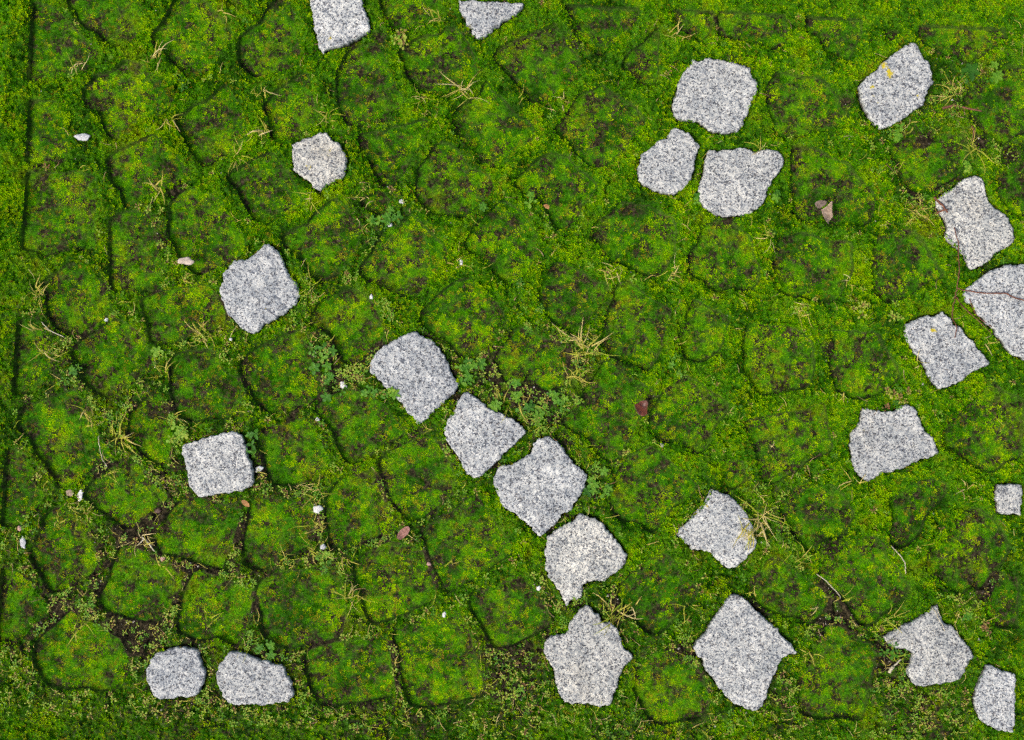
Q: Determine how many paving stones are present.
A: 25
